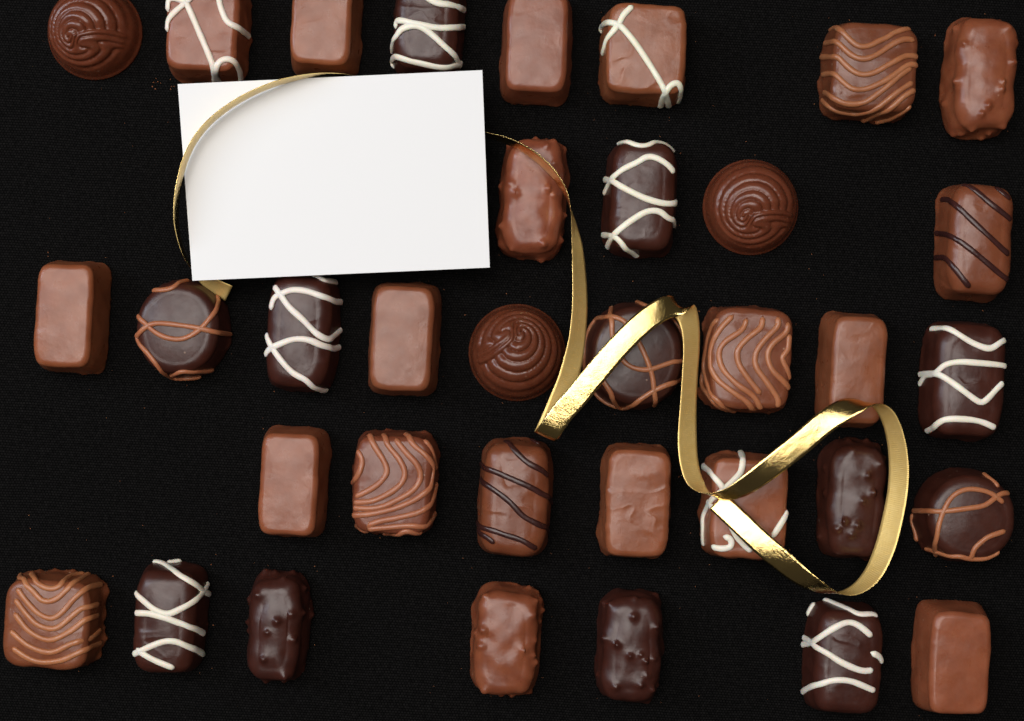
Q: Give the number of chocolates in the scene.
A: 35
